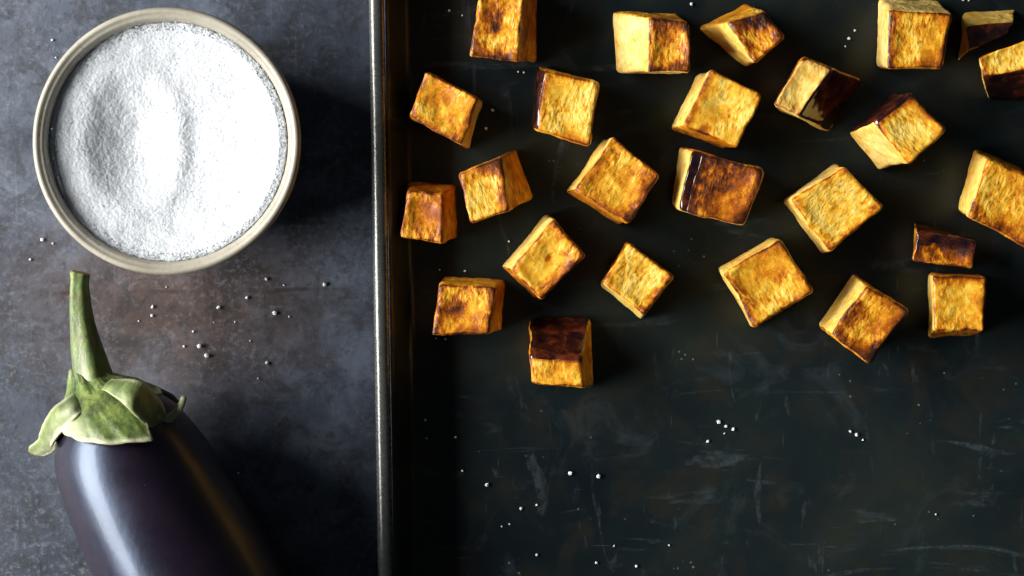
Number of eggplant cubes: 25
